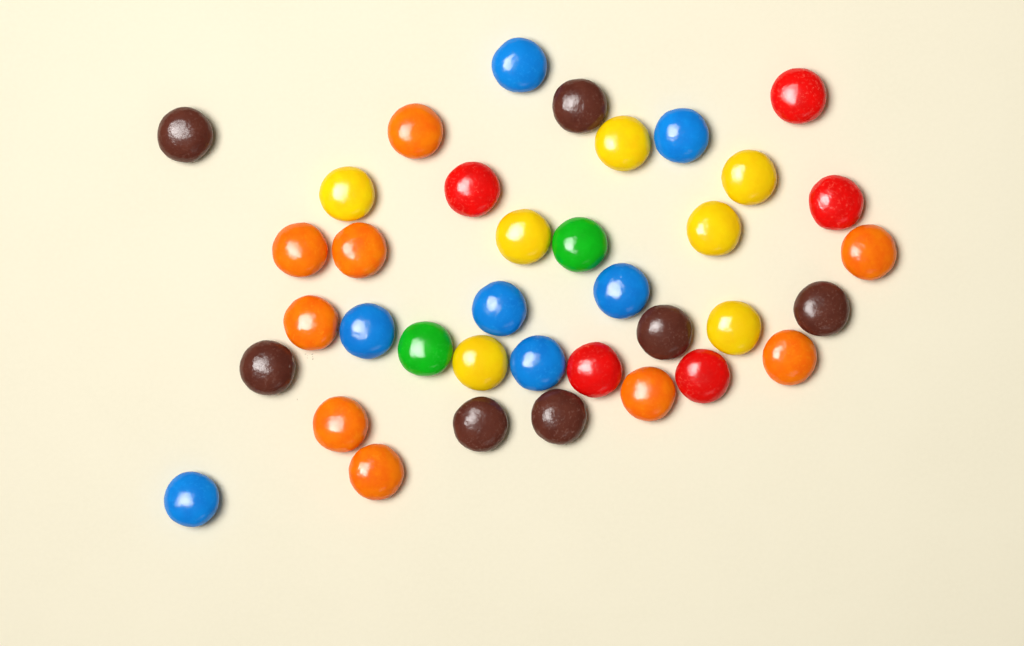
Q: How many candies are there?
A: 37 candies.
